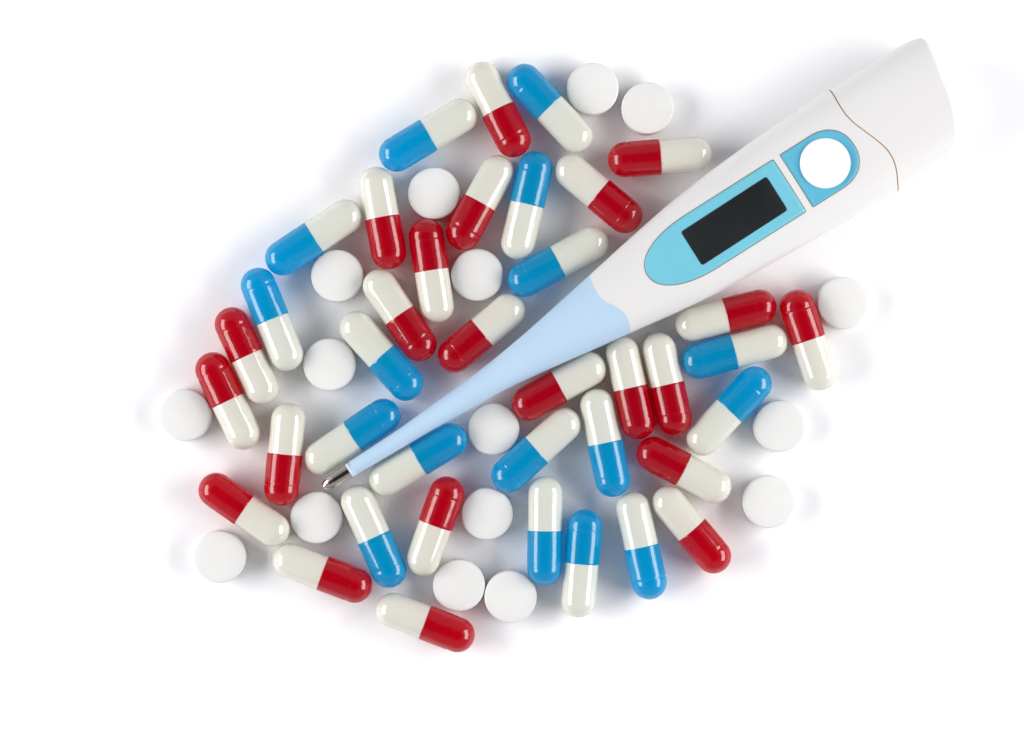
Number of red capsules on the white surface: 22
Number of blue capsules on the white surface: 17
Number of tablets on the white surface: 16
